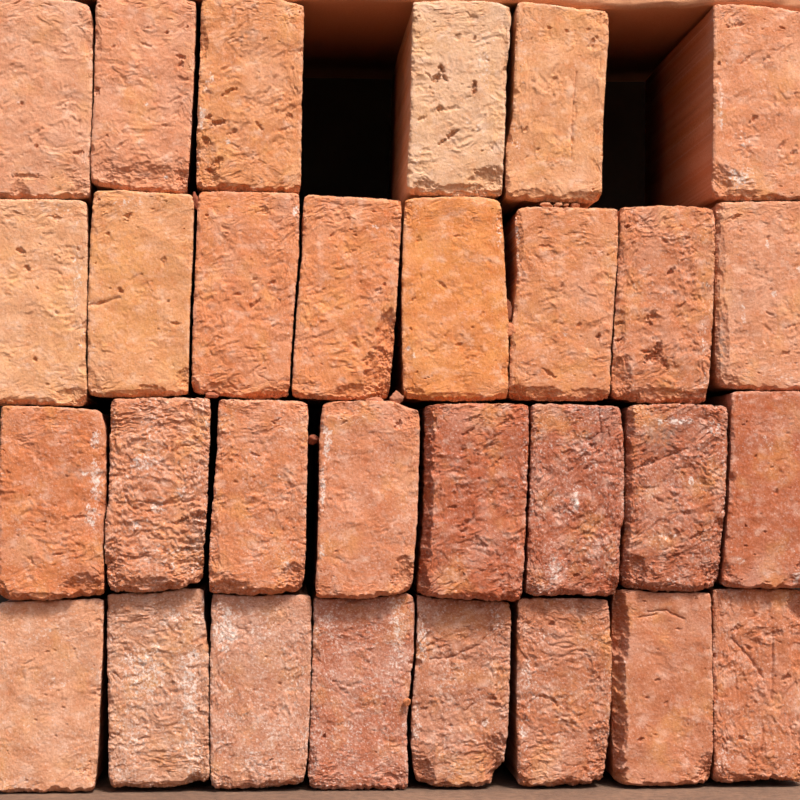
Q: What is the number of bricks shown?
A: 30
